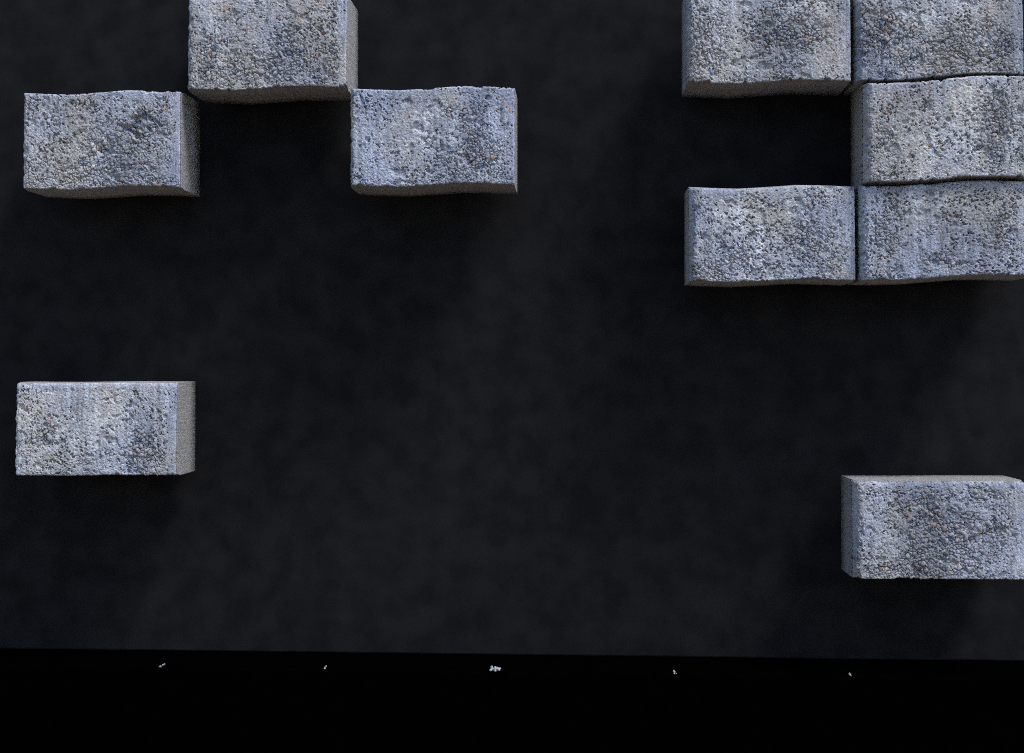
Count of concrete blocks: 10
